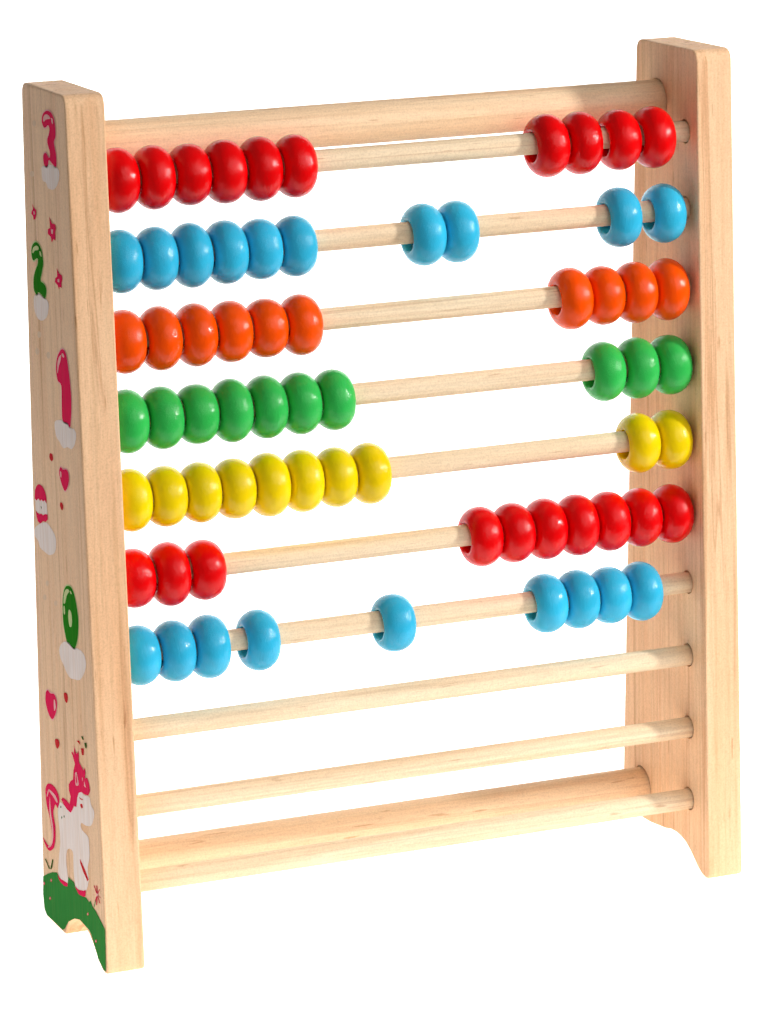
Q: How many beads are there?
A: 69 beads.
